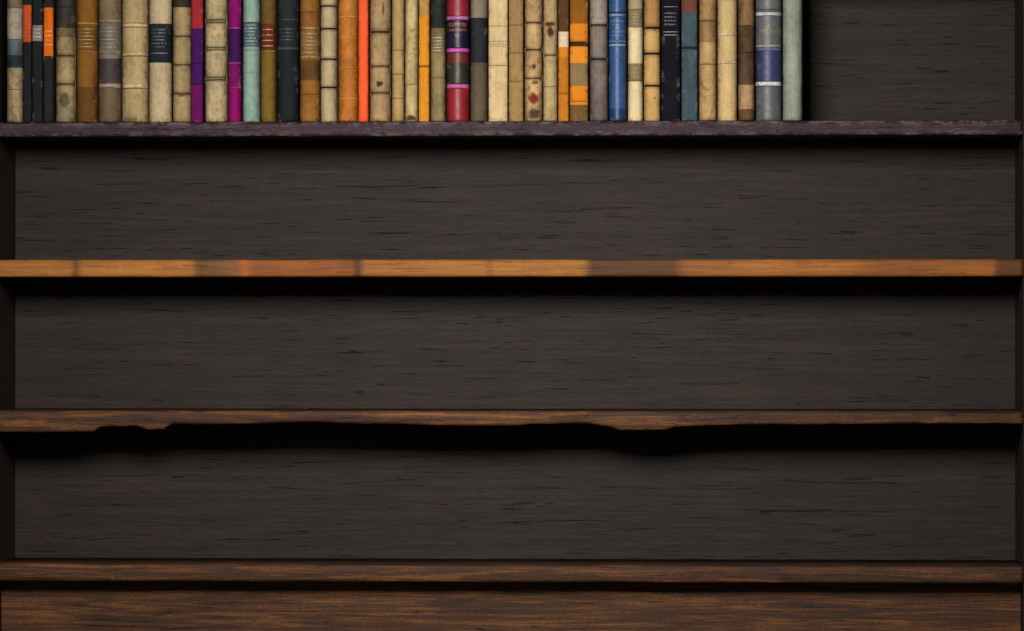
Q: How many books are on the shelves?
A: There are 44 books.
